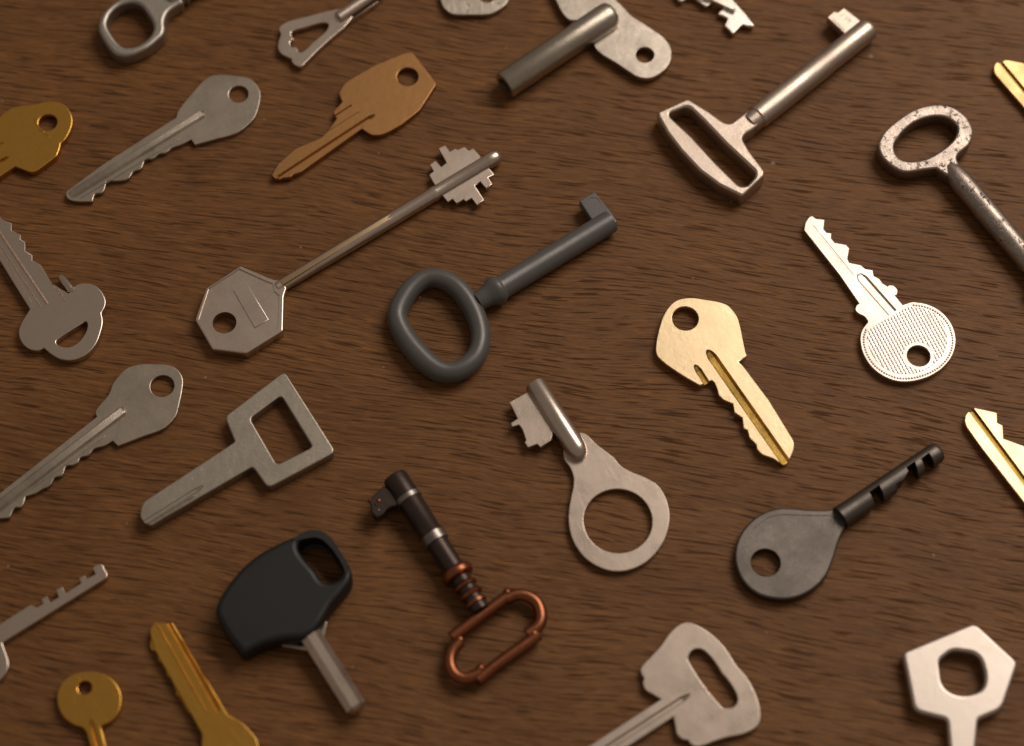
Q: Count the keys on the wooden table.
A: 28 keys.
